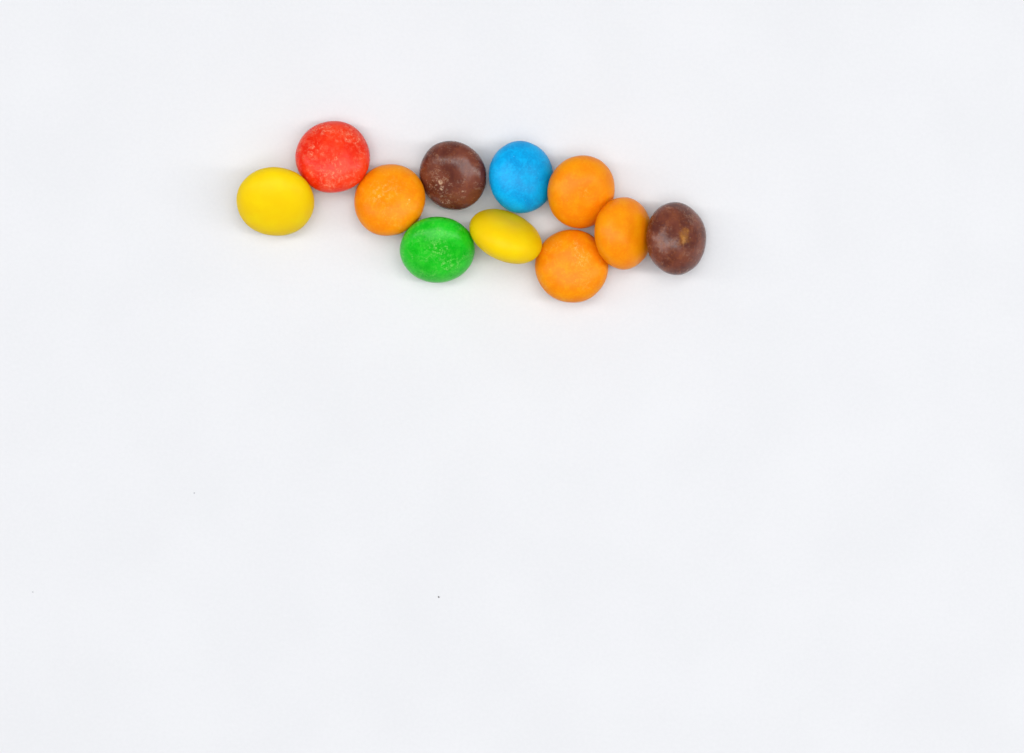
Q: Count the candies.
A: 11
